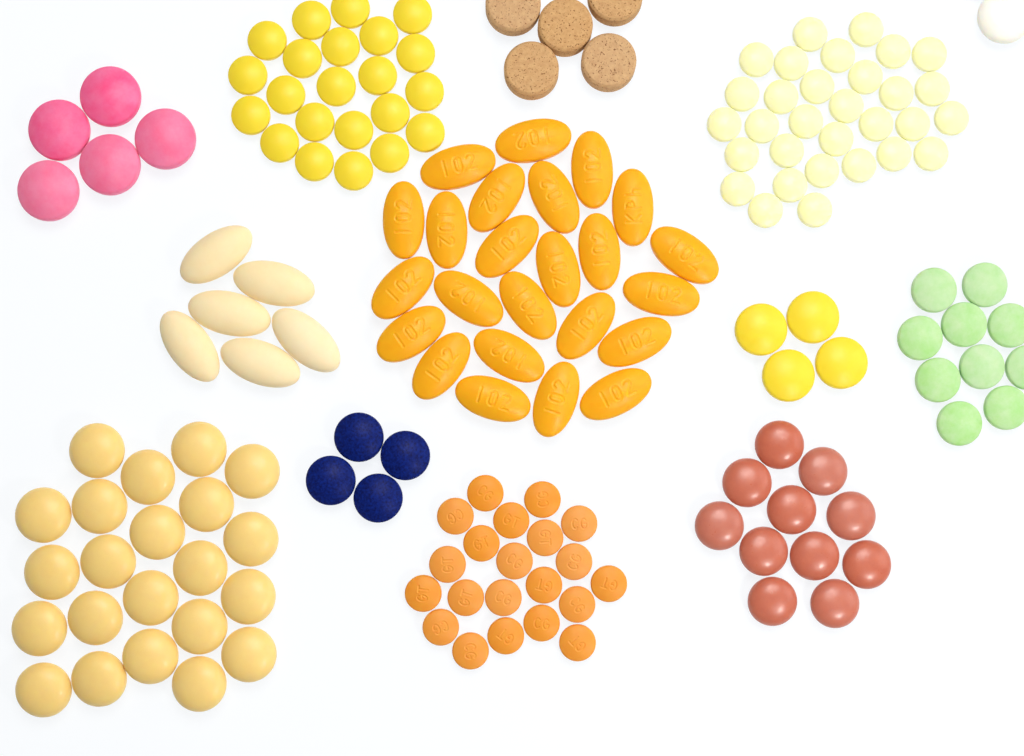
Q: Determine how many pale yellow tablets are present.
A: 31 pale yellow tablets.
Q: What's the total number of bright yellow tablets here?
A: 26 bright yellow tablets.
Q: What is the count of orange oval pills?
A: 24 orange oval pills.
